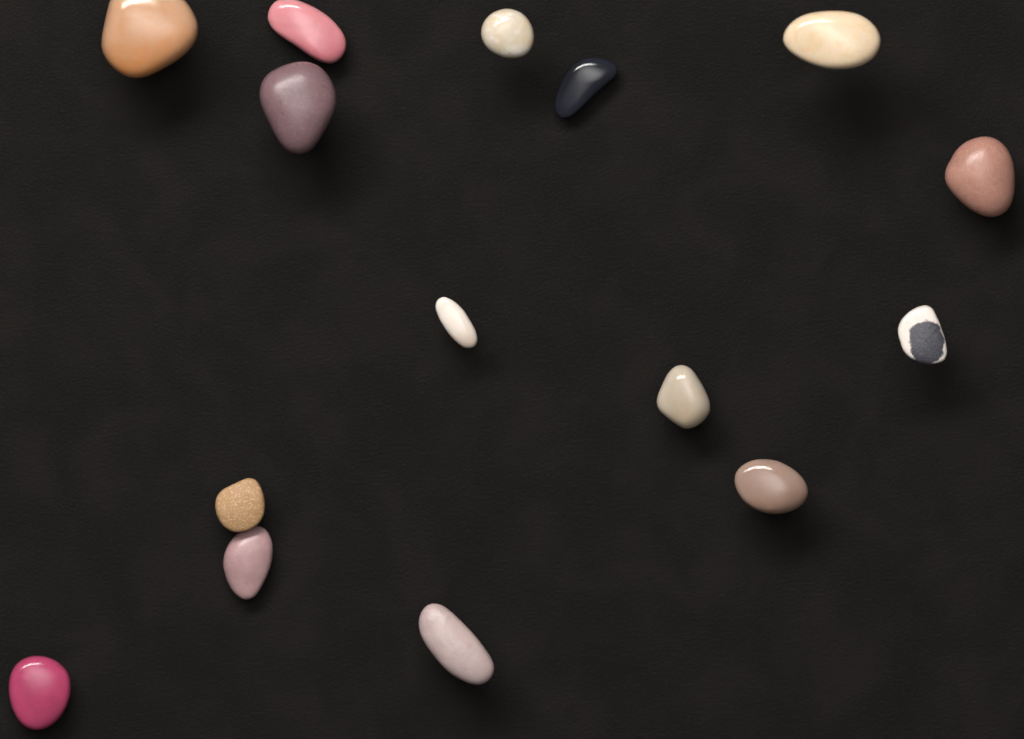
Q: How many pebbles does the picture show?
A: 15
